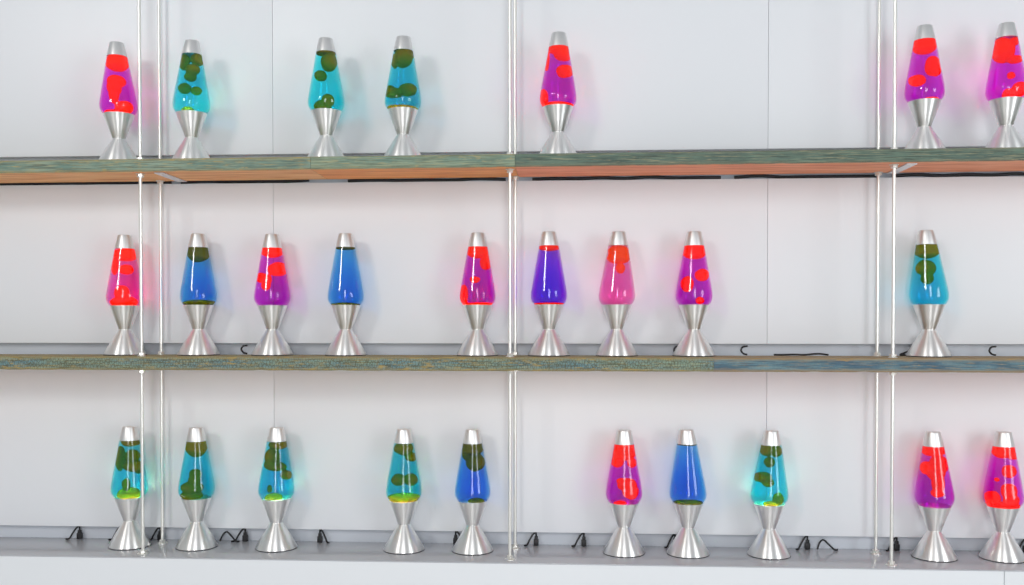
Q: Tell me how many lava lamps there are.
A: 26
